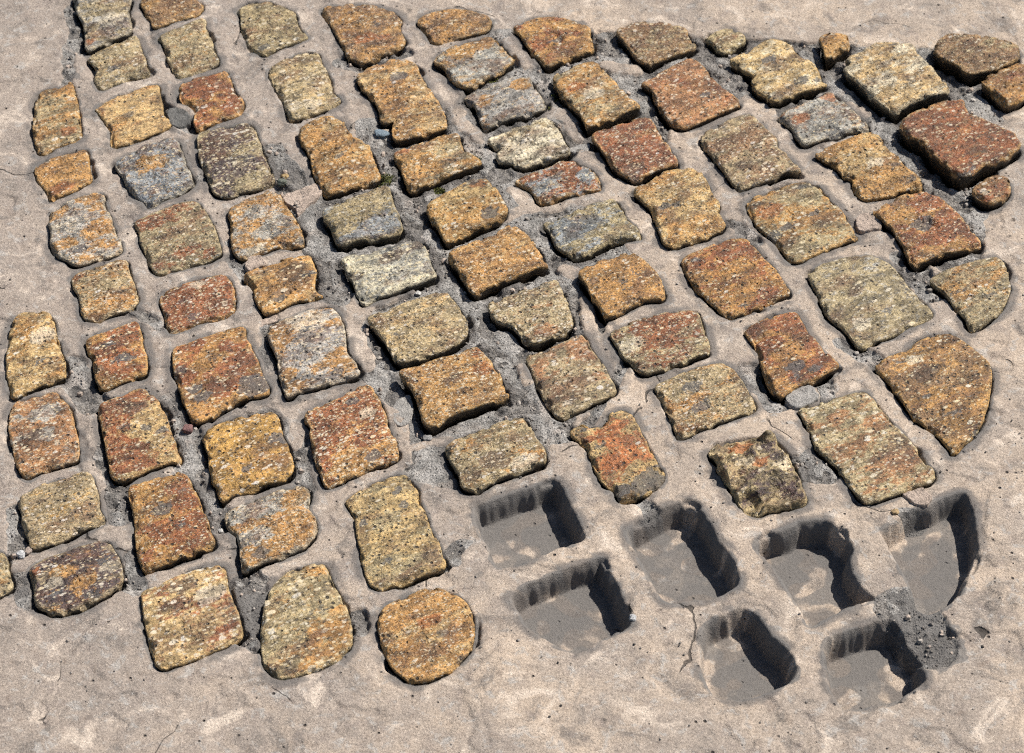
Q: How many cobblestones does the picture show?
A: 84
